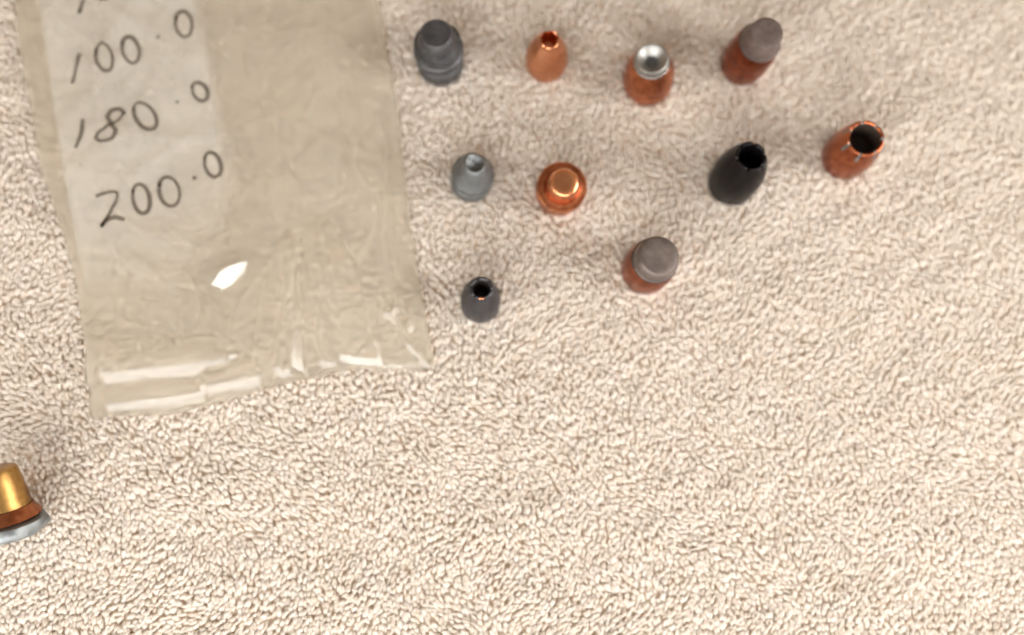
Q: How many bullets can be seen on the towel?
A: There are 10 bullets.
